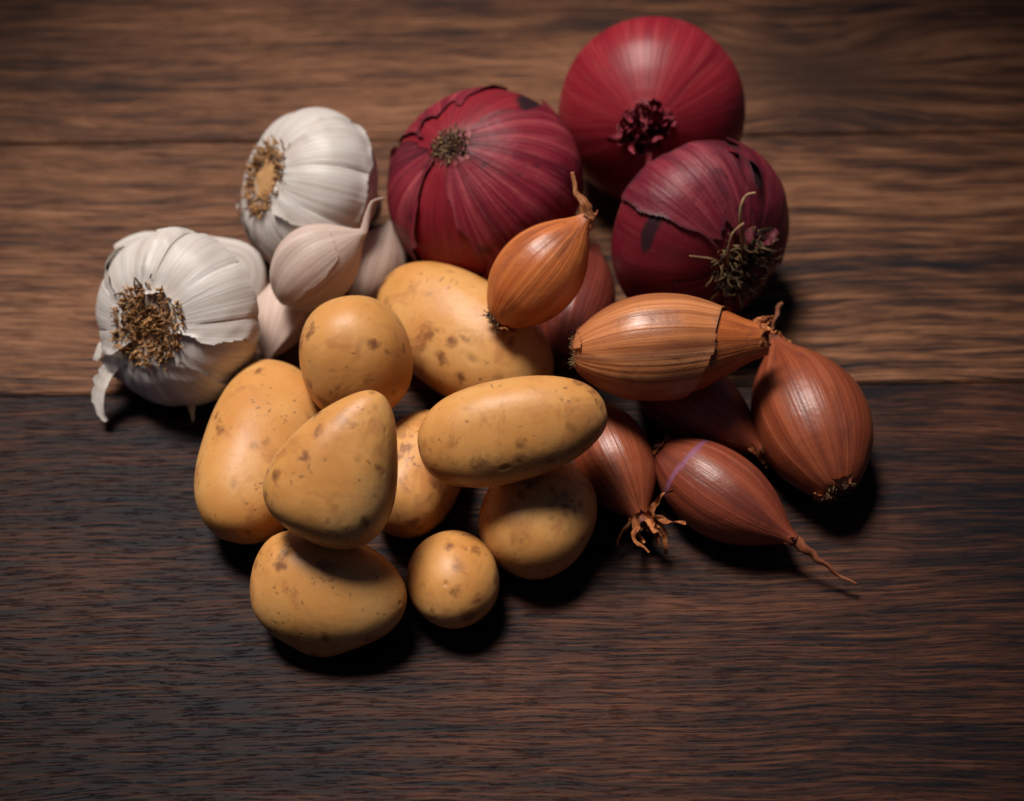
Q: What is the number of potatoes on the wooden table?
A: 9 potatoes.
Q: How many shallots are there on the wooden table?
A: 7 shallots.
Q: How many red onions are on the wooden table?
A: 3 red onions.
